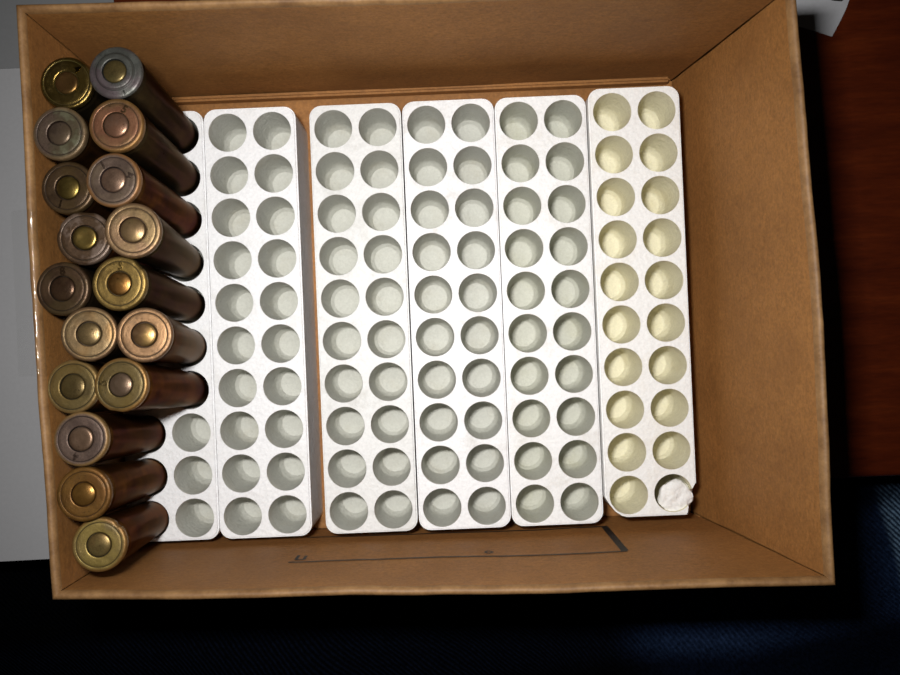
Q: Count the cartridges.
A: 17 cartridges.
